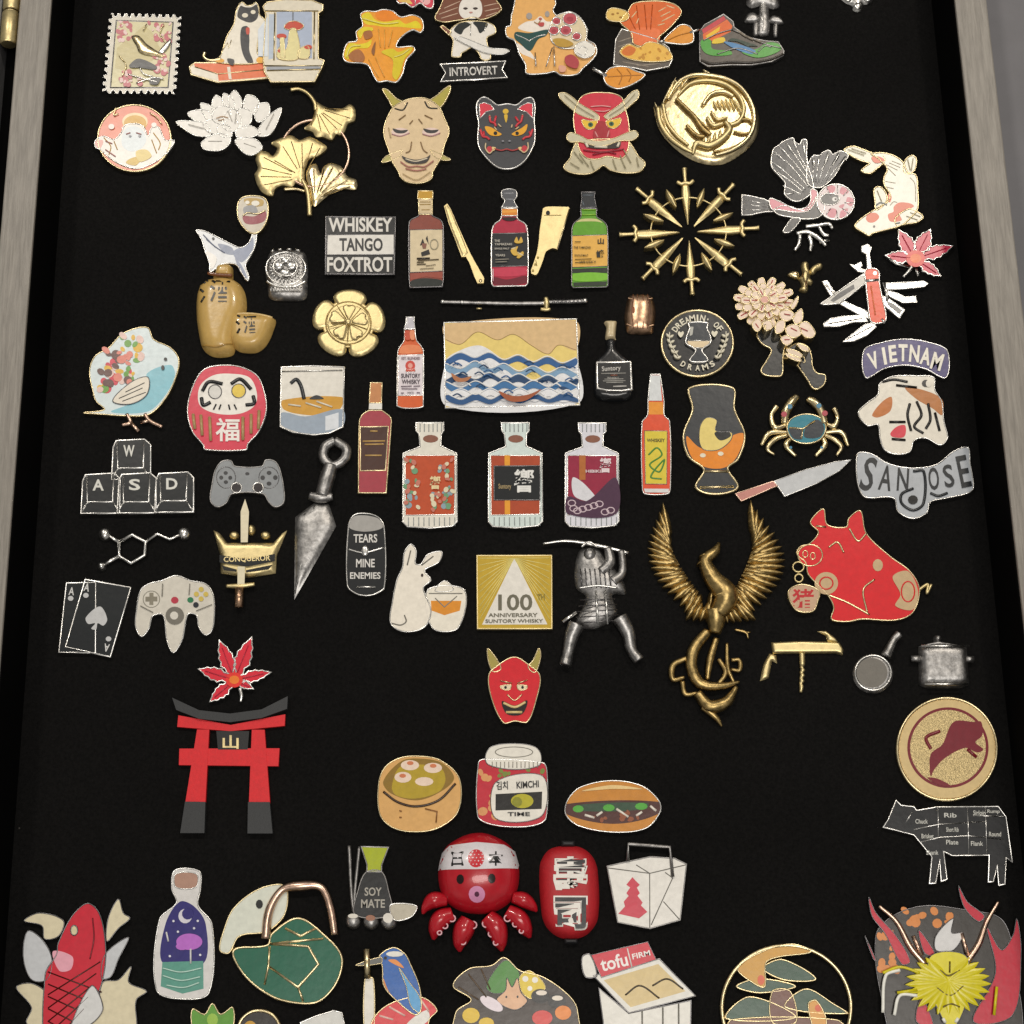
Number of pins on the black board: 93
